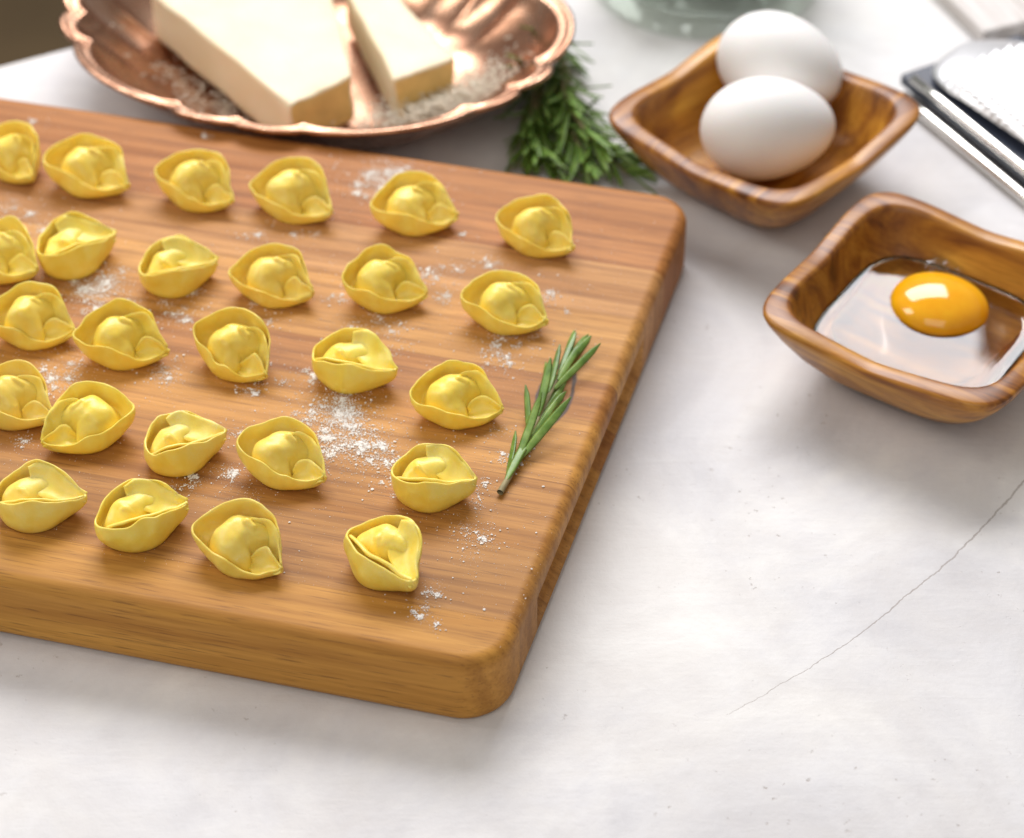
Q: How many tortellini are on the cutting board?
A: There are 26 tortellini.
